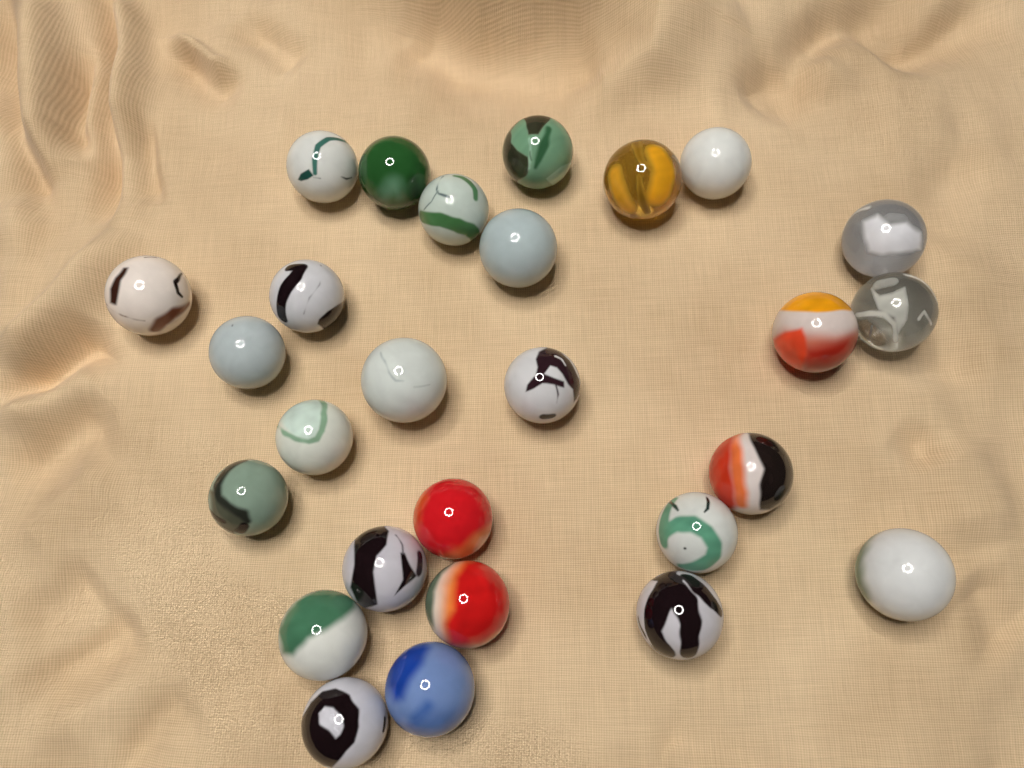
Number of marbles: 27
